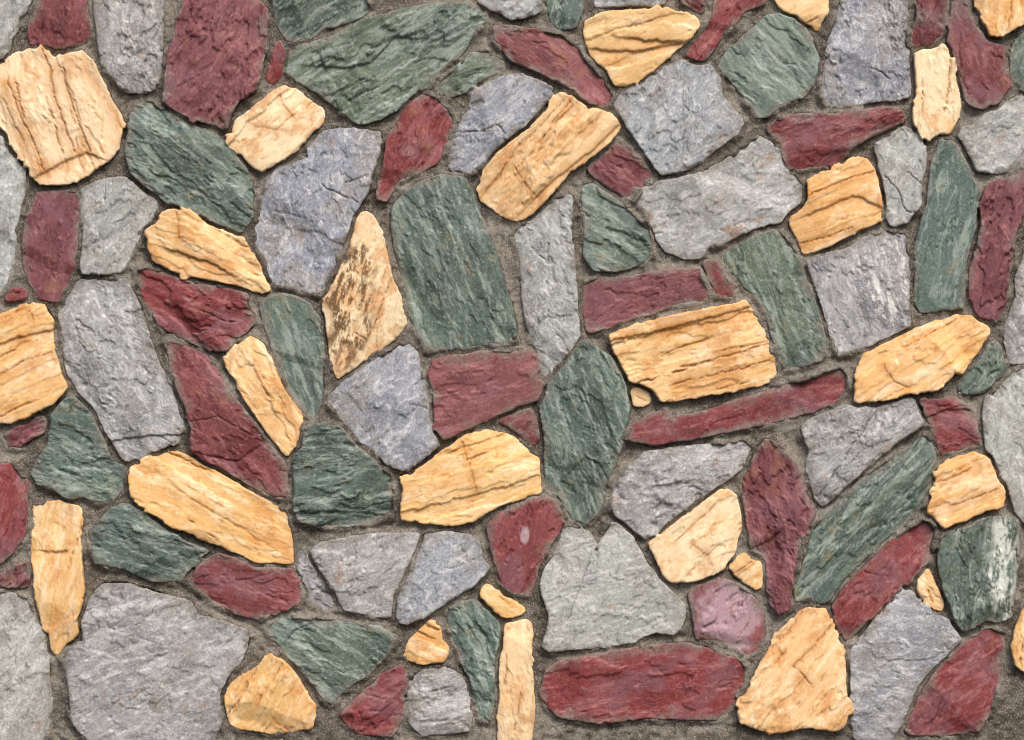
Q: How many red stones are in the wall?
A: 33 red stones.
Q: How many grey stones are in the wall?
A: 29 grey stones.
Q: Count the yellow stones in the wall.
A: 28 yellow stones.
